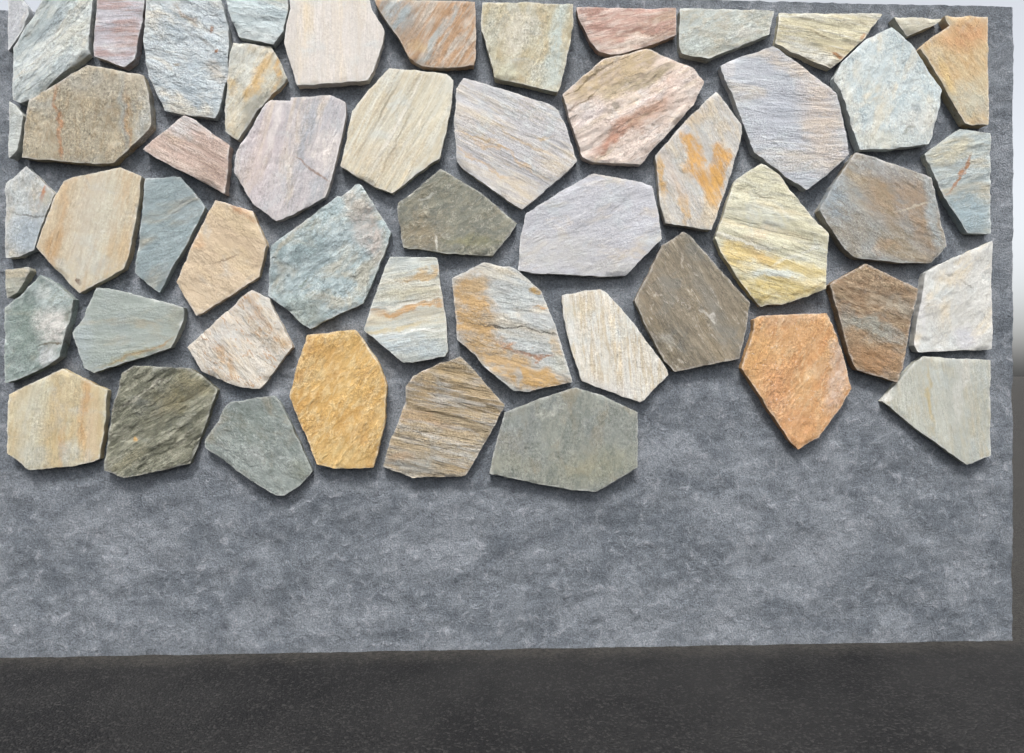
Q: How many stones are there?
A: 52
